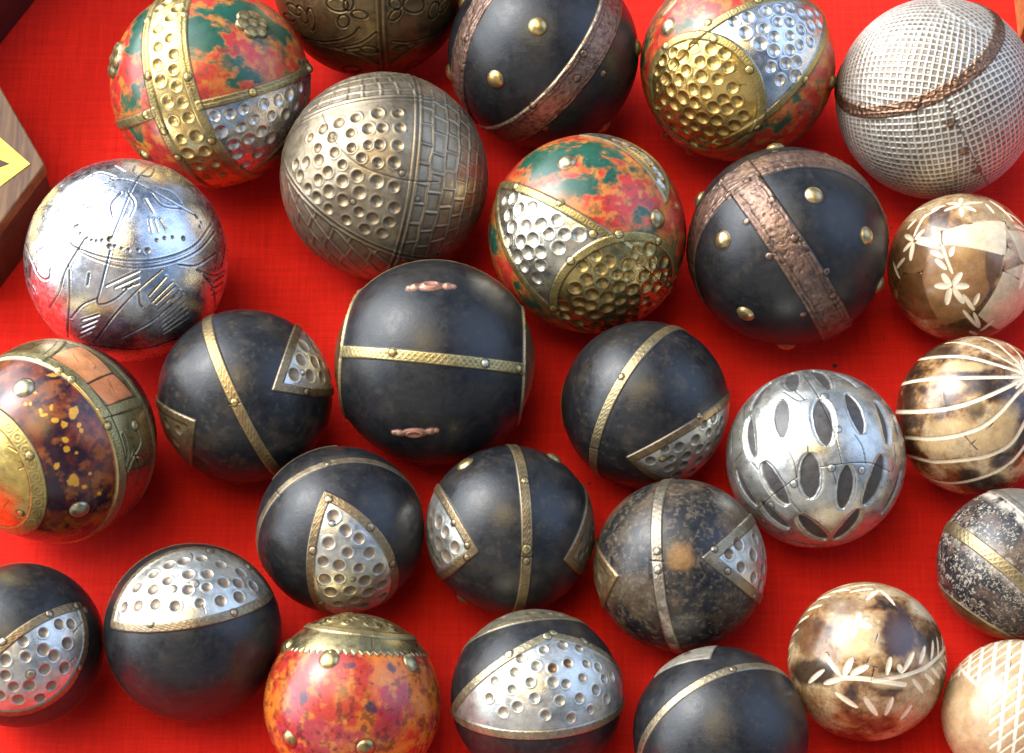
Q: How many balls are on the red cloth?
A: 27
